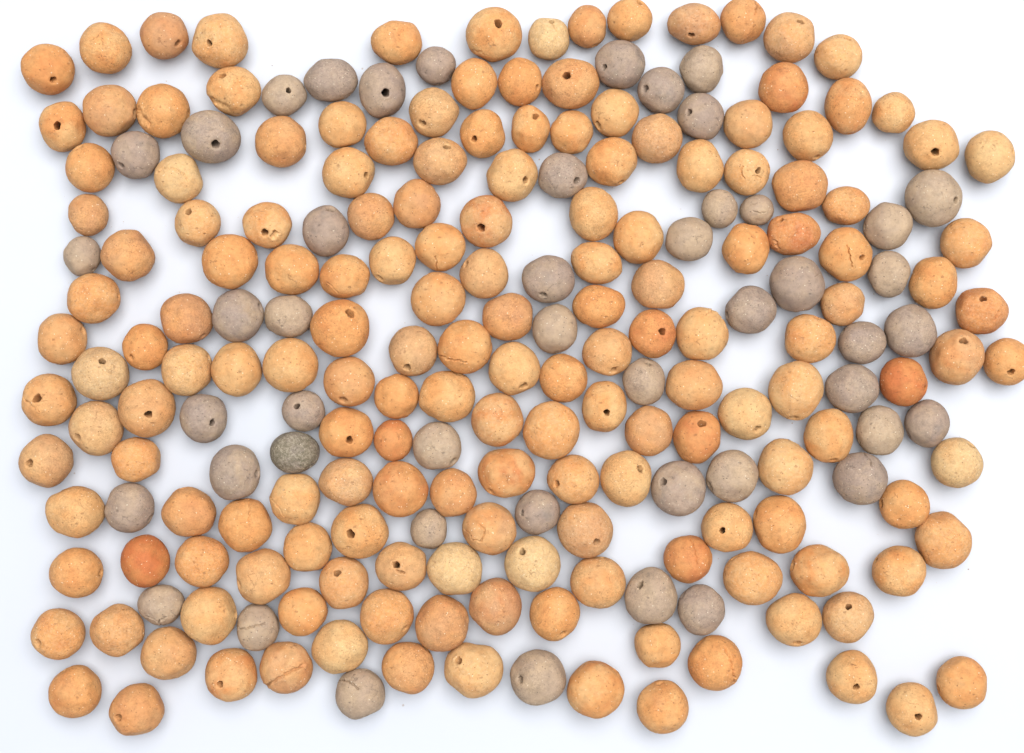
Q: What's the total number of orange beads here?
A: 170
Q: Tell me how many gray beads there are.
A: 48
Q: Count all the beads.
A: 218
